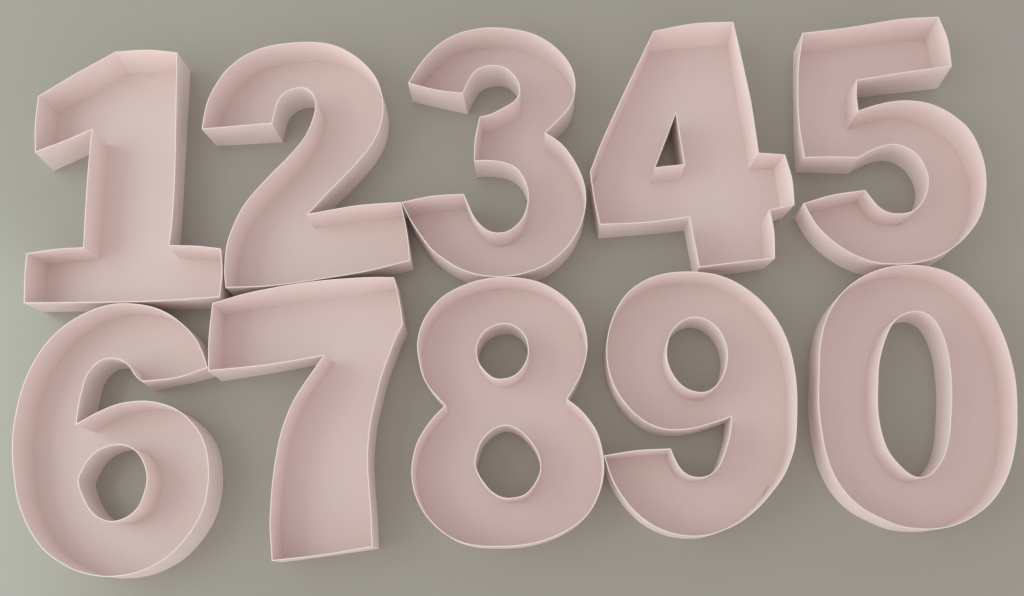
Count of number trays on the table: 10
